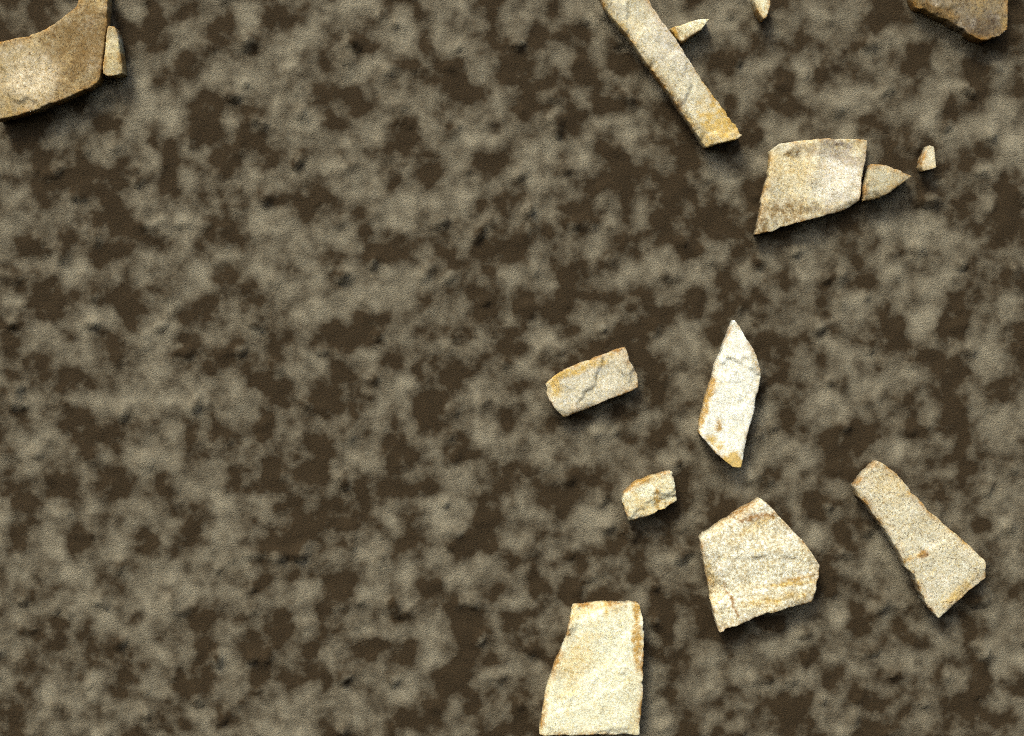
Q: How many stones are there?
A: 15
